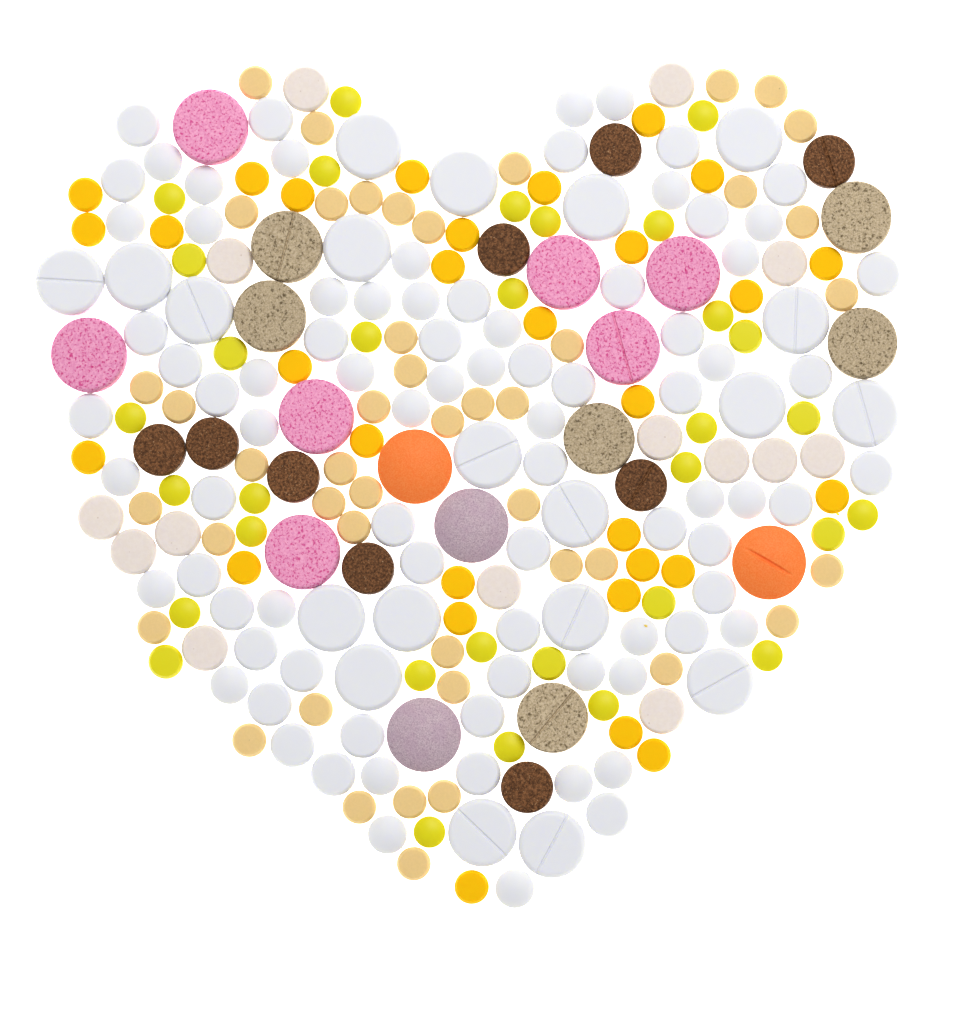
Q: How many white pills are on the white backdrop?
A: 103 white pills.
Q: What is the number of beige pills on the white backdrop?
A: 45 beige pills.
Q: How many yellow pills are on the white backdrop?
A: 32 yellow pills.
